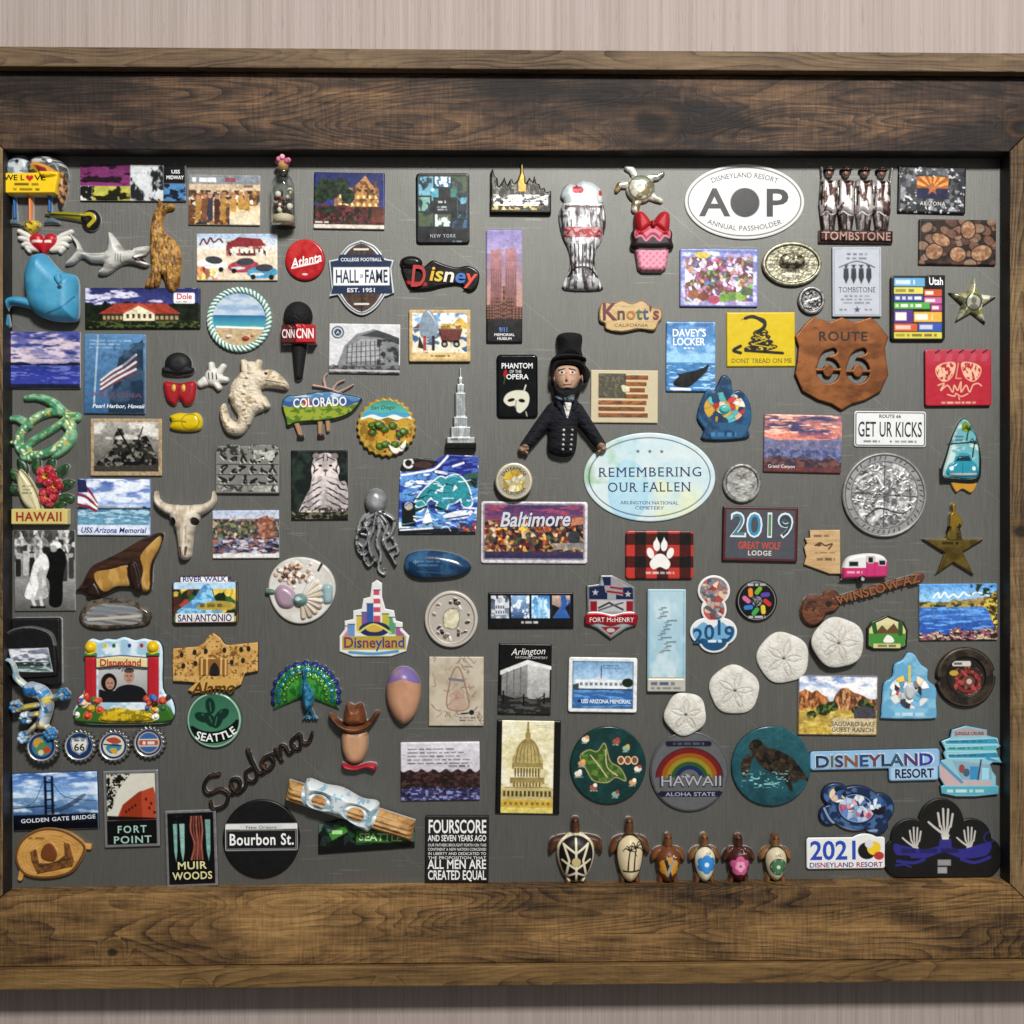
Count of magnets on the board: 140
